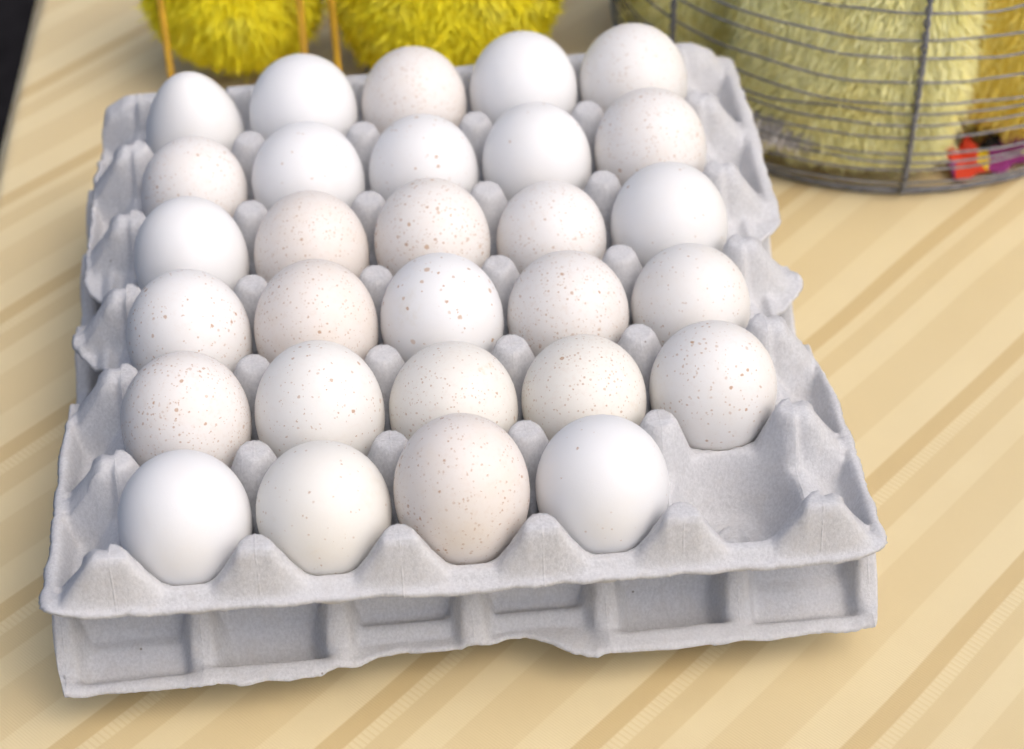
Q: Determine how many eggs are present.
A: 29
